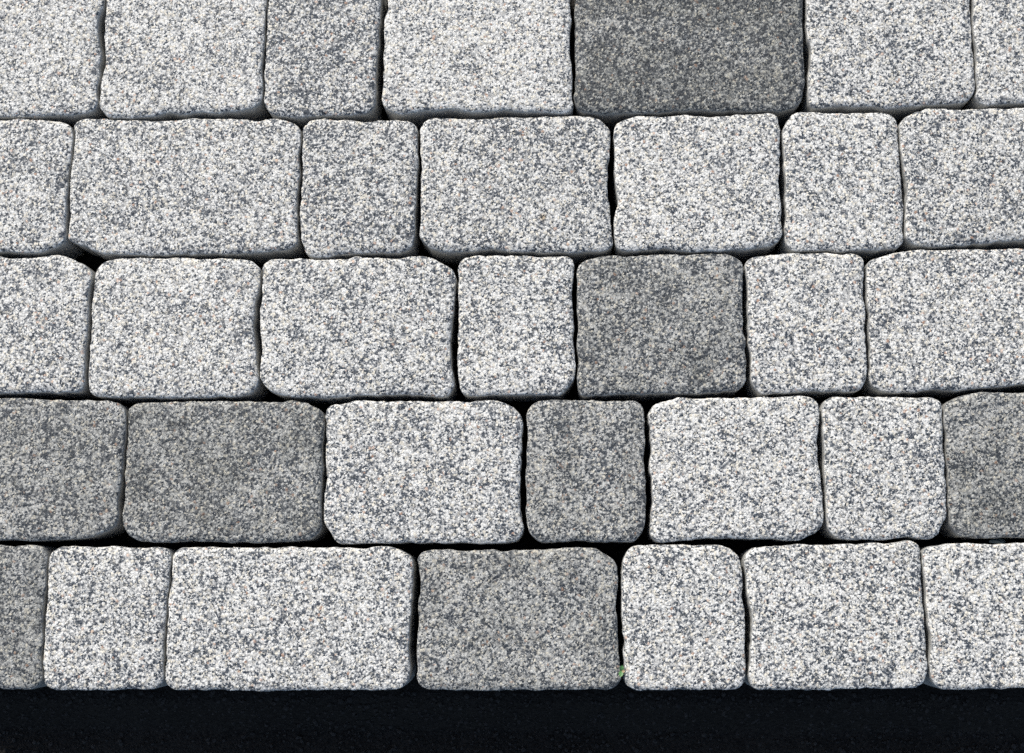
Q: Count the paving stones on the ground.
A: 35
